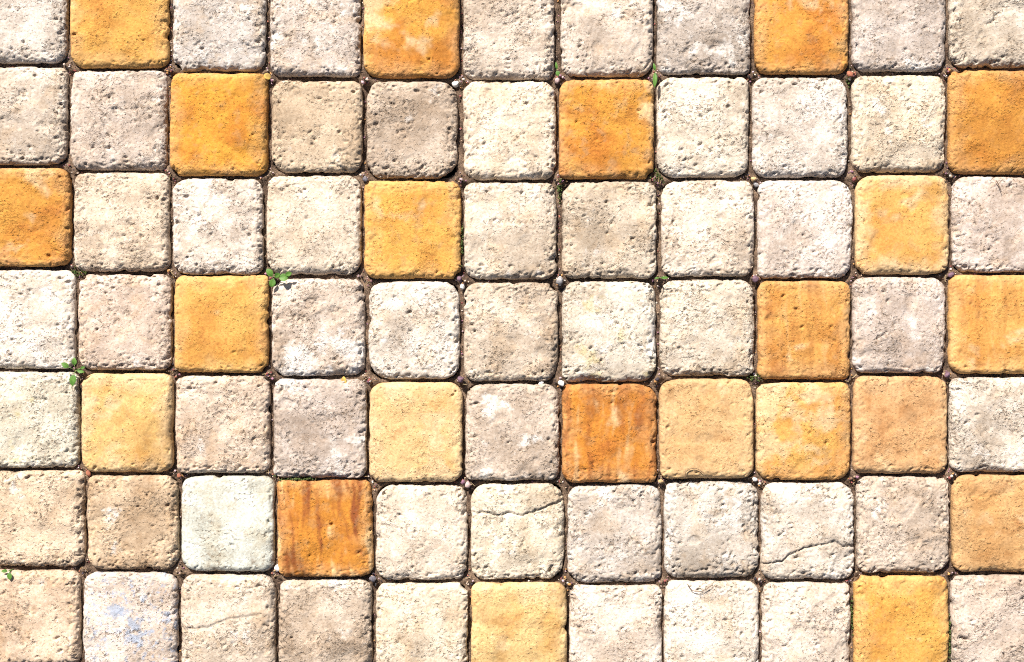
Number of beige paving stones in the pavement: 55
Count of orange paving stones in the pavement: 22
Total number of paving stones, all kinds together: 77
